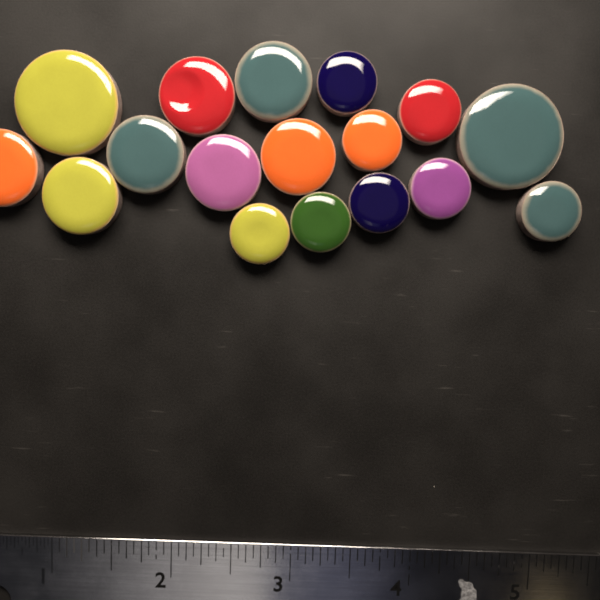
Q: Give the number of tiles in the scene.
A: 17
